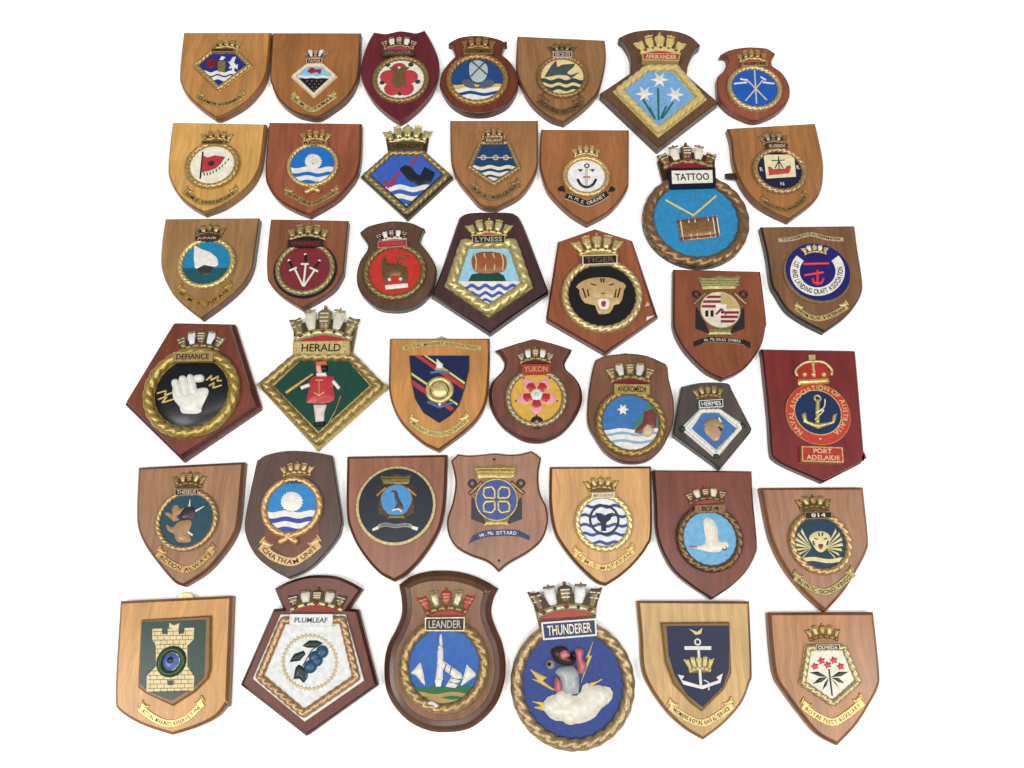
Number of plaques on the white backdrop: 41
